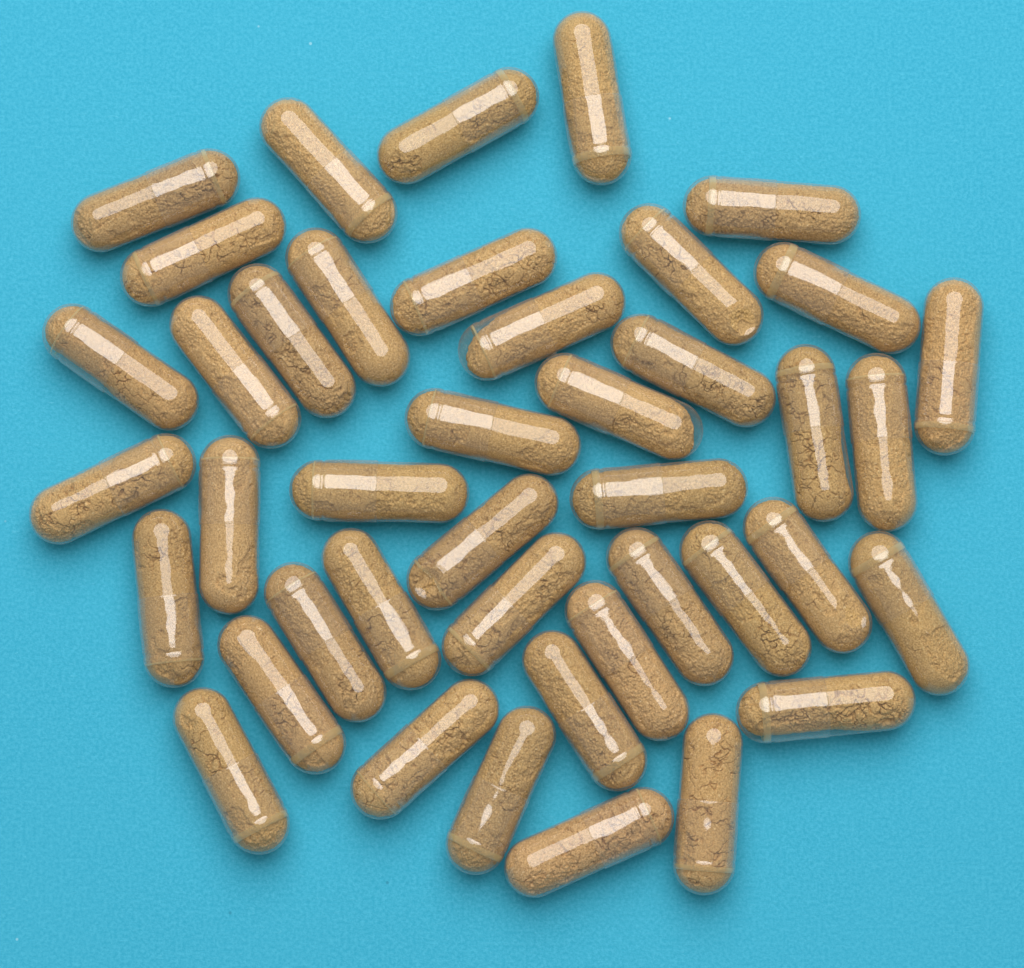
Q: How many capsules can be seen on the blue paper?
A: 42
